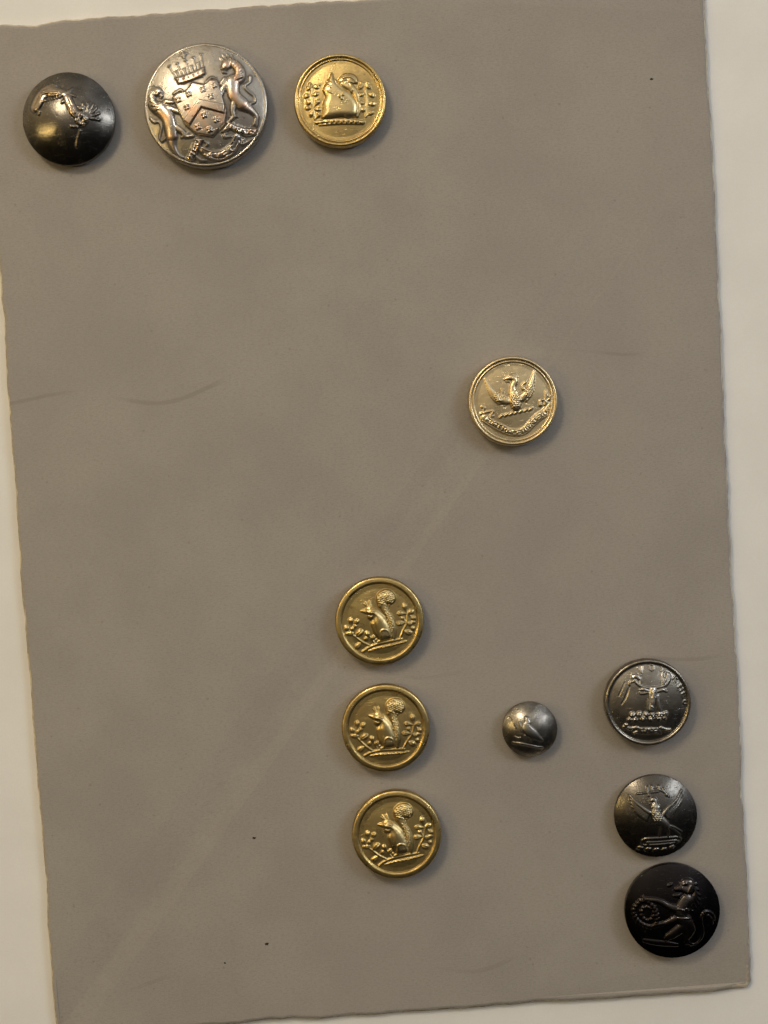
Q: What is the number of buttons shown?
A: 11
